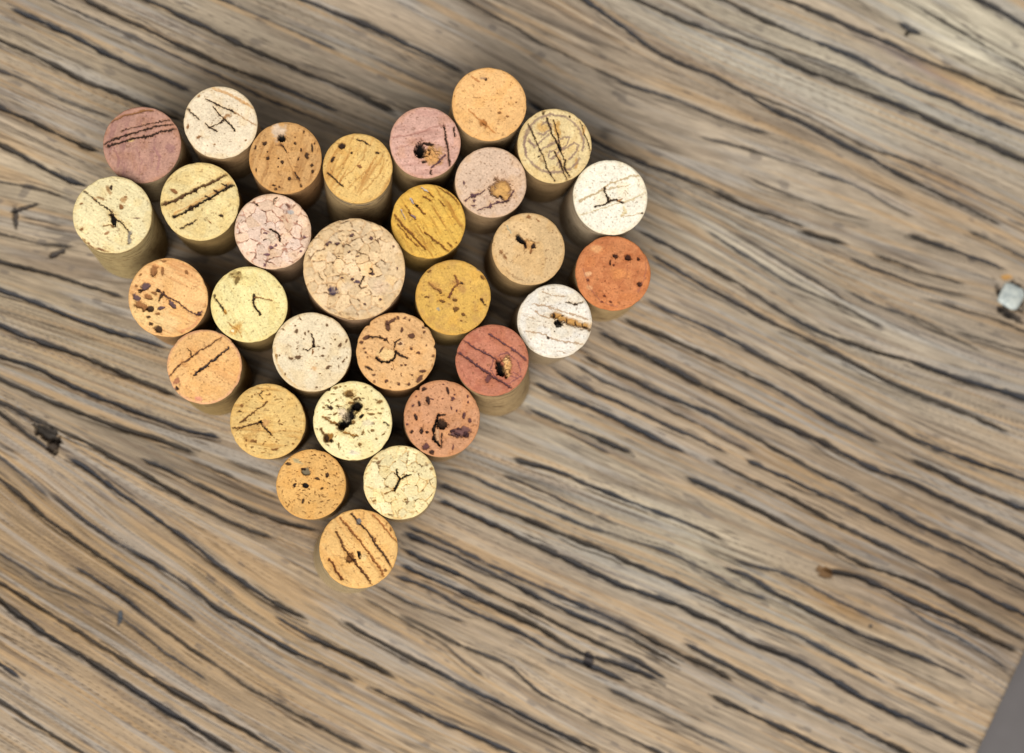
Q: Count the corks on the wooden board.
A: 30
